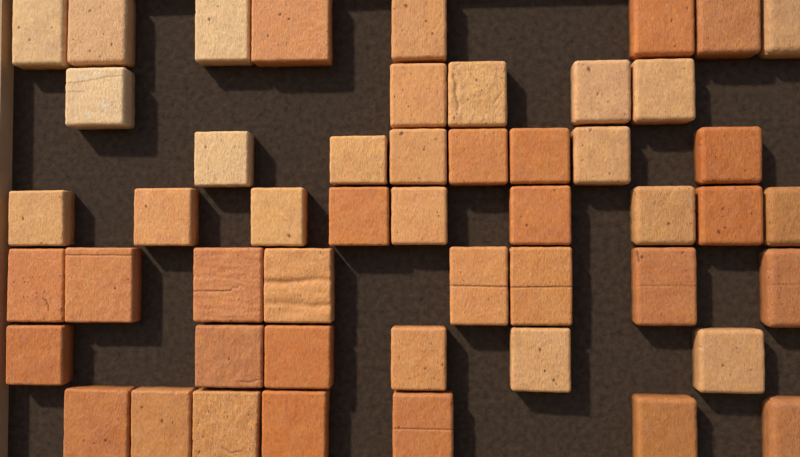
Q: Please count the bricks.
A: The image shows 50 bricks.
